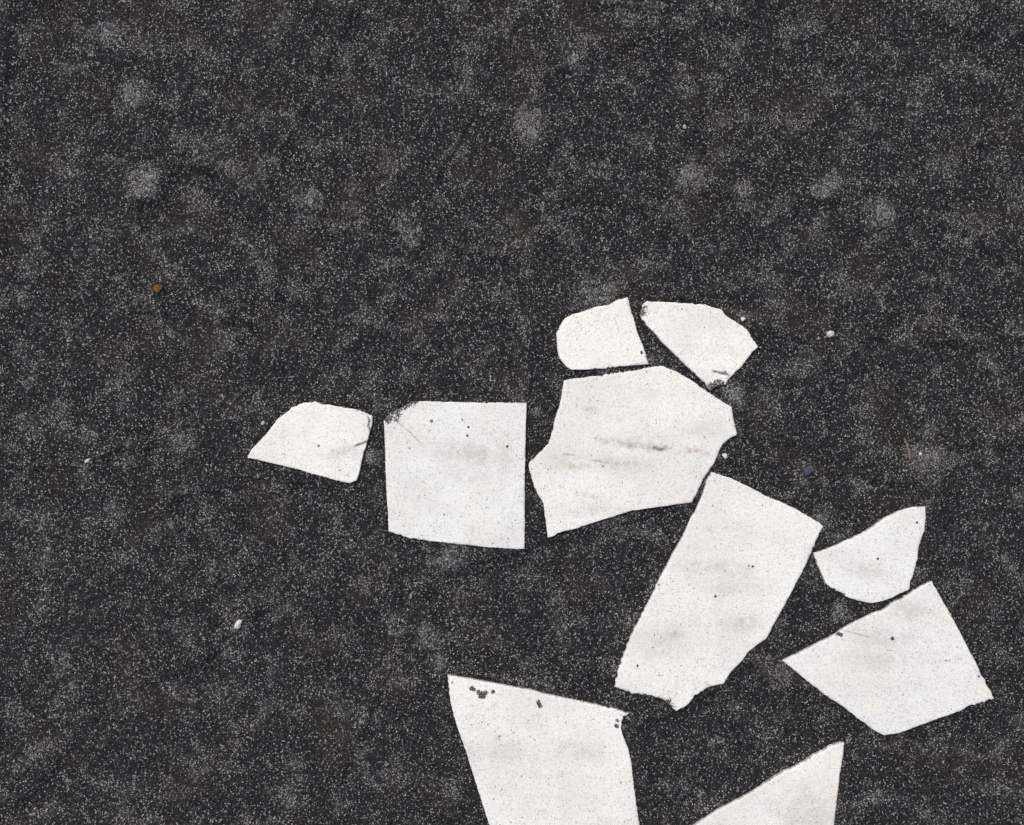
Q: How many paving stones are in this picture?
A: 10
